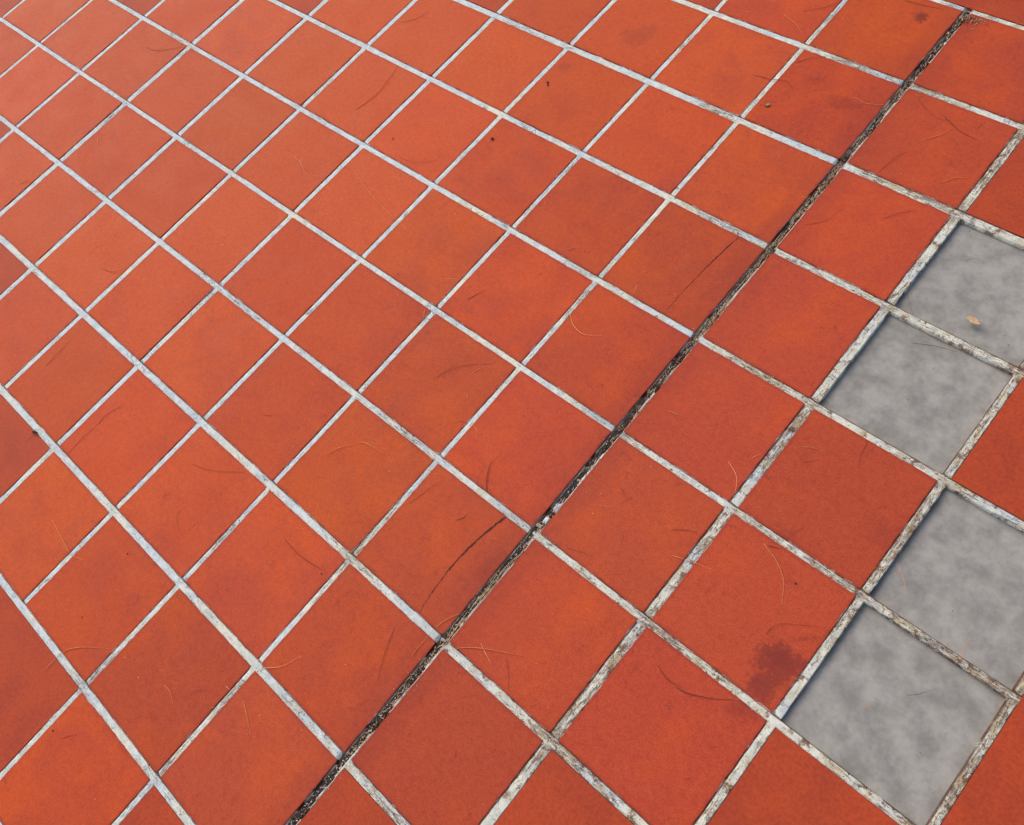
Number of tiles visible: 70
